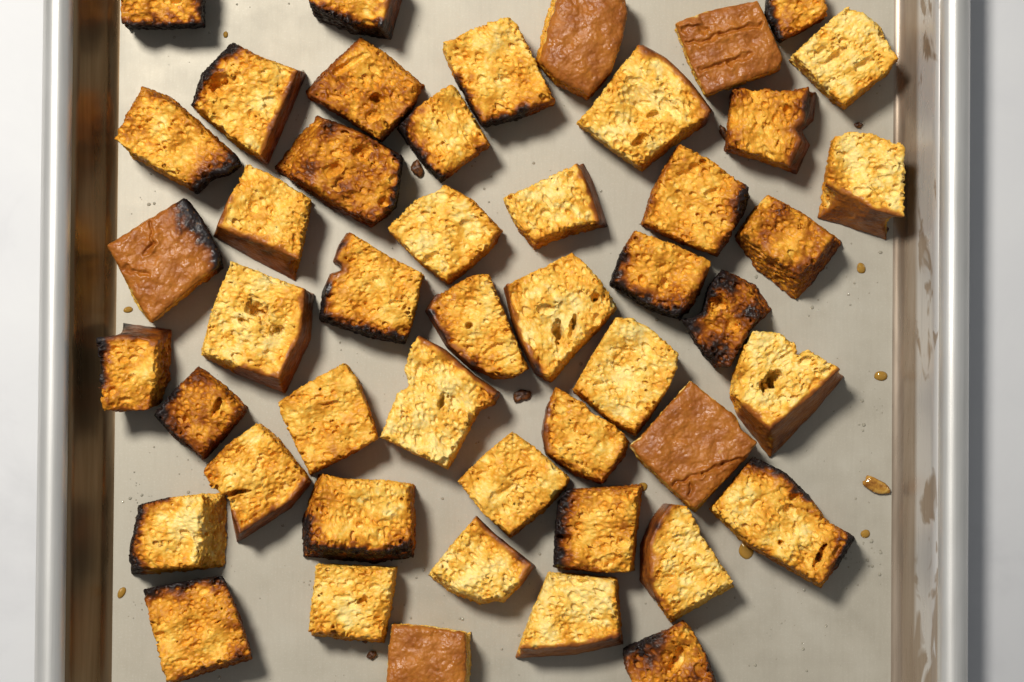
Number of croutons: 48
